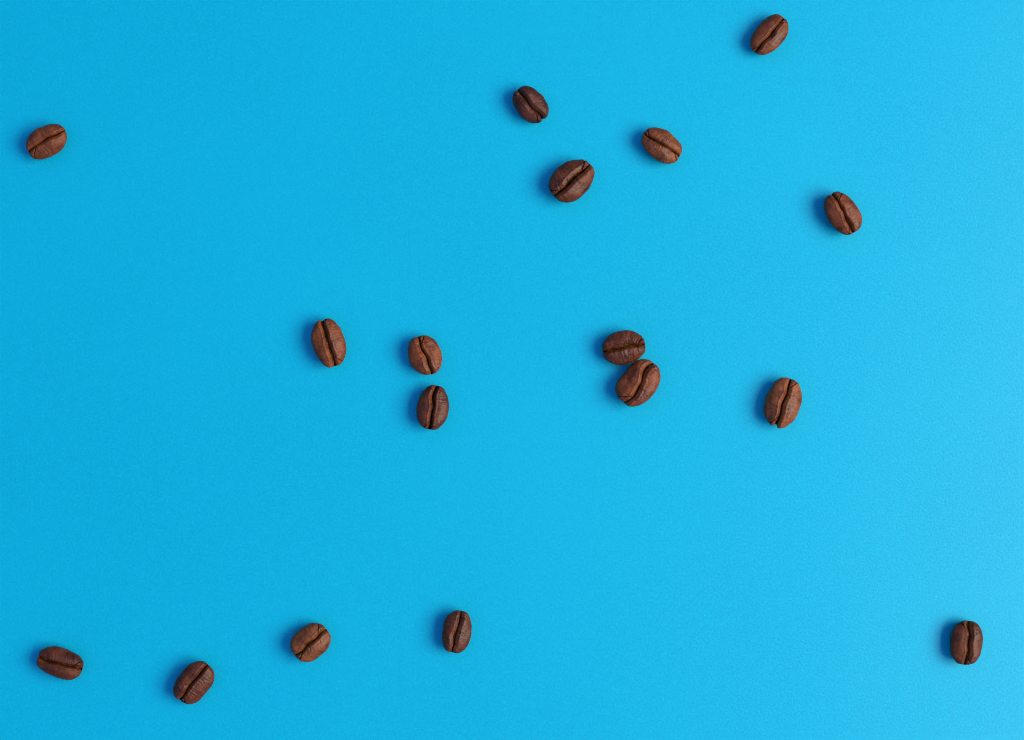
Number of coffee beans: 17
